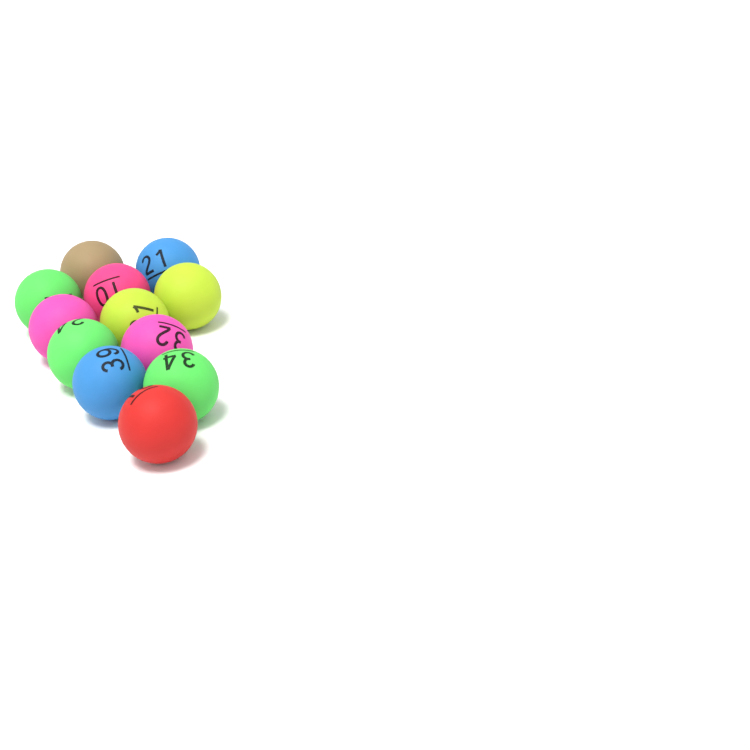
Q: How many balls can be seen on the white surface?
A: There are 12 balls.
